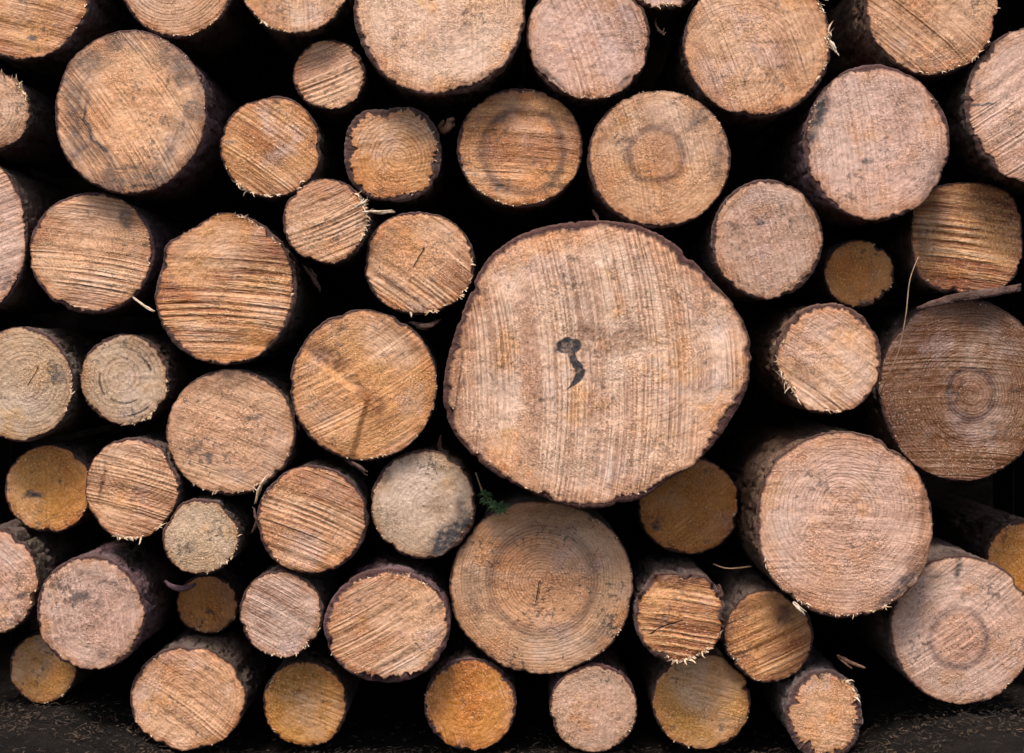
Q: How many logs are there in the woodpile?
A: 56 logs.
